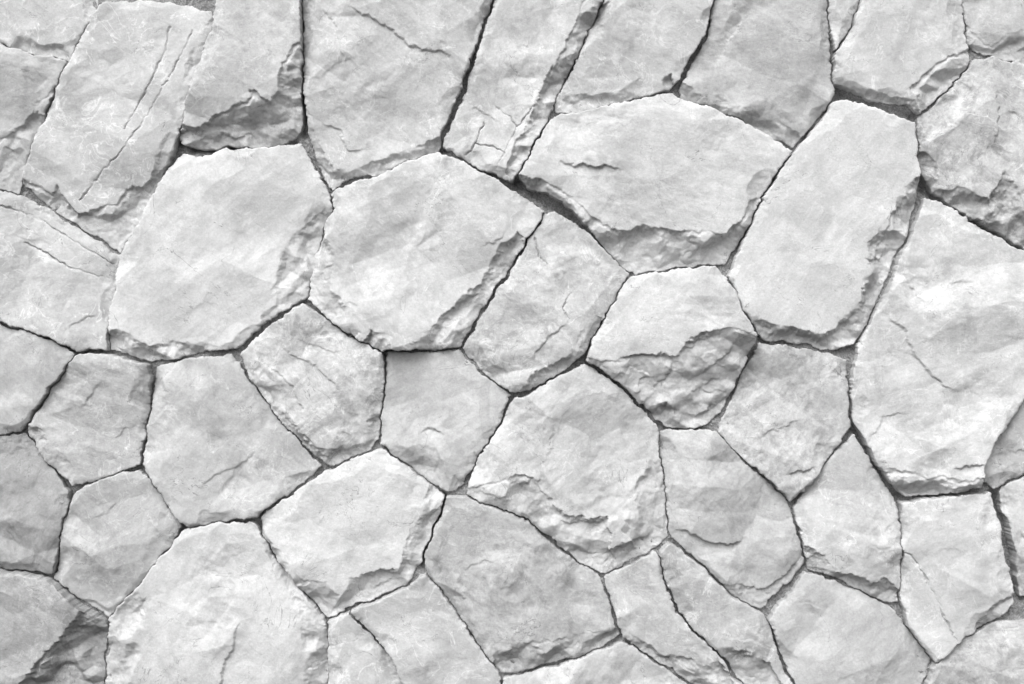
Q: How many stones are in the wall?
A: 45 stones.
